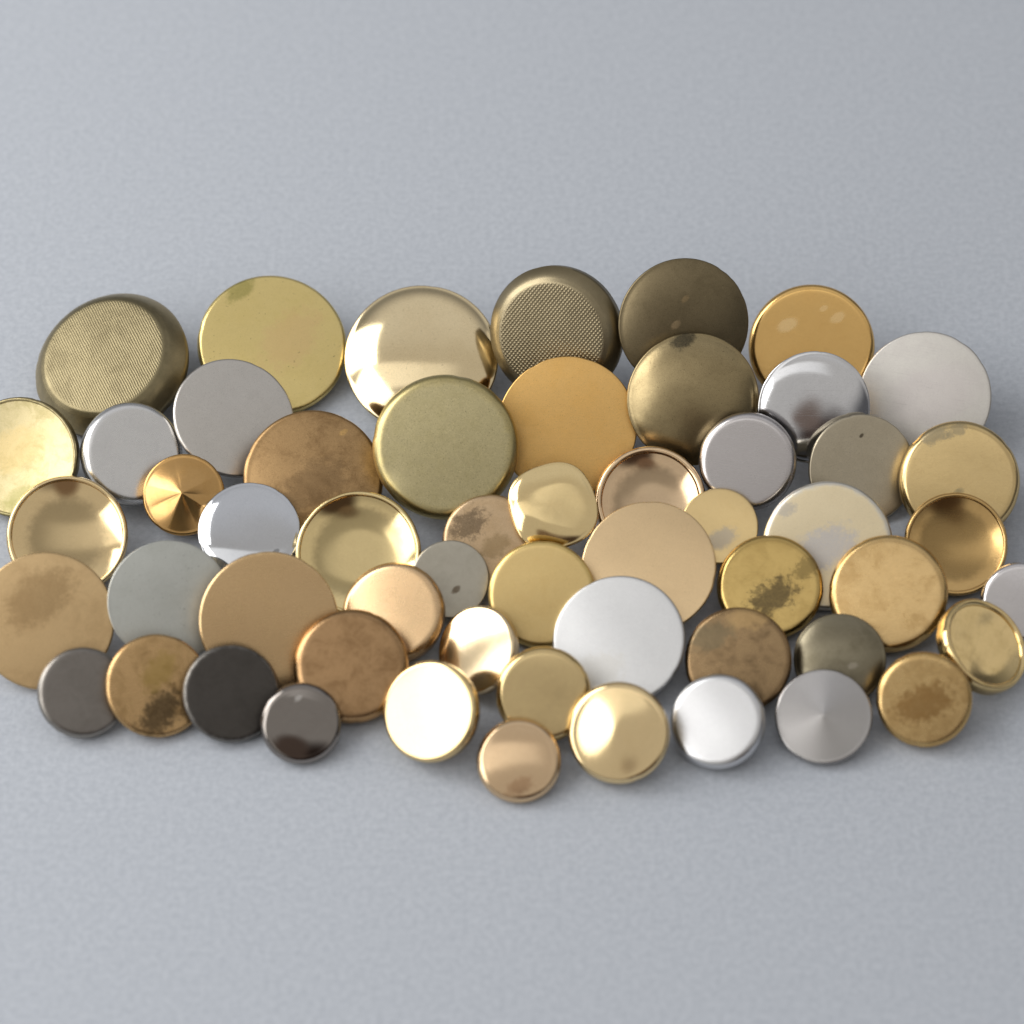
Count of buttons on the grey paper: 55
